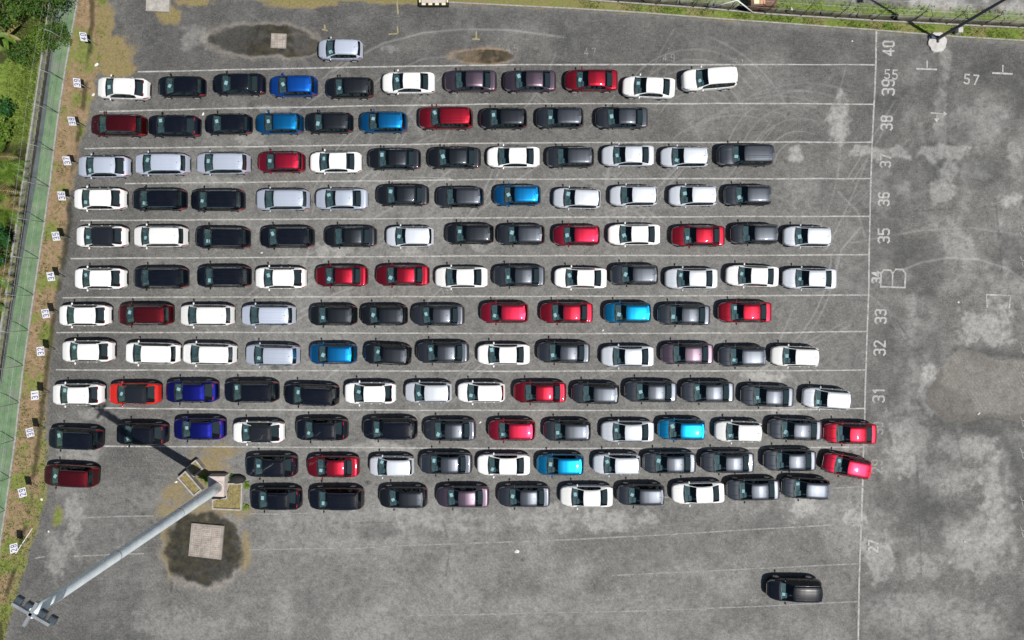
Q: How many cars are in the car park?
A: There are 148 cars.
